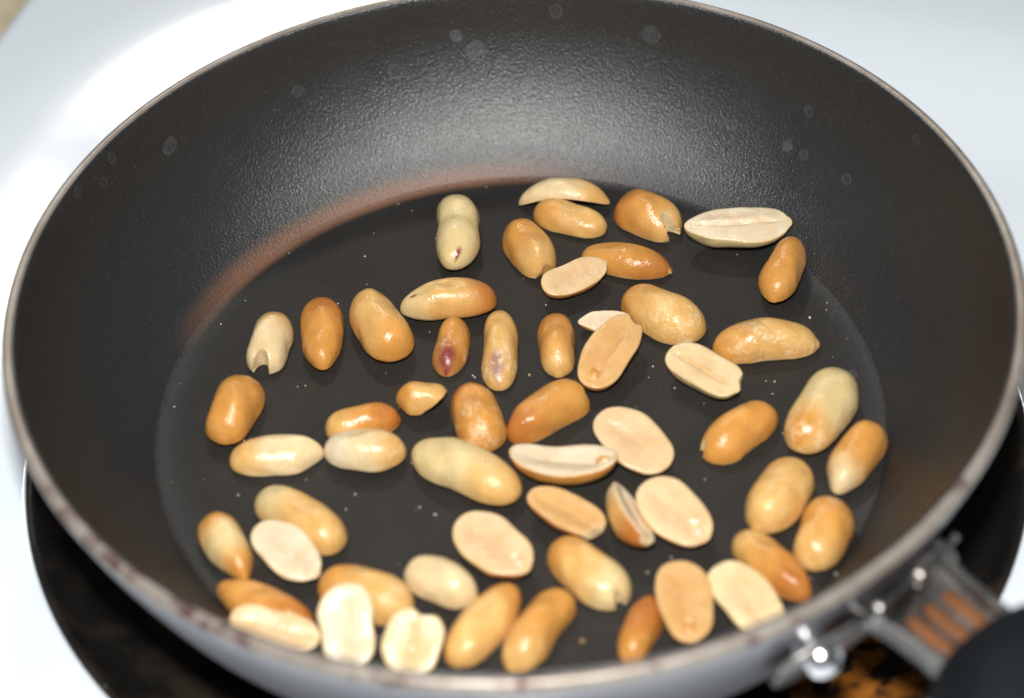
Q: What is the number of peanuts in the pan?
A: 56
